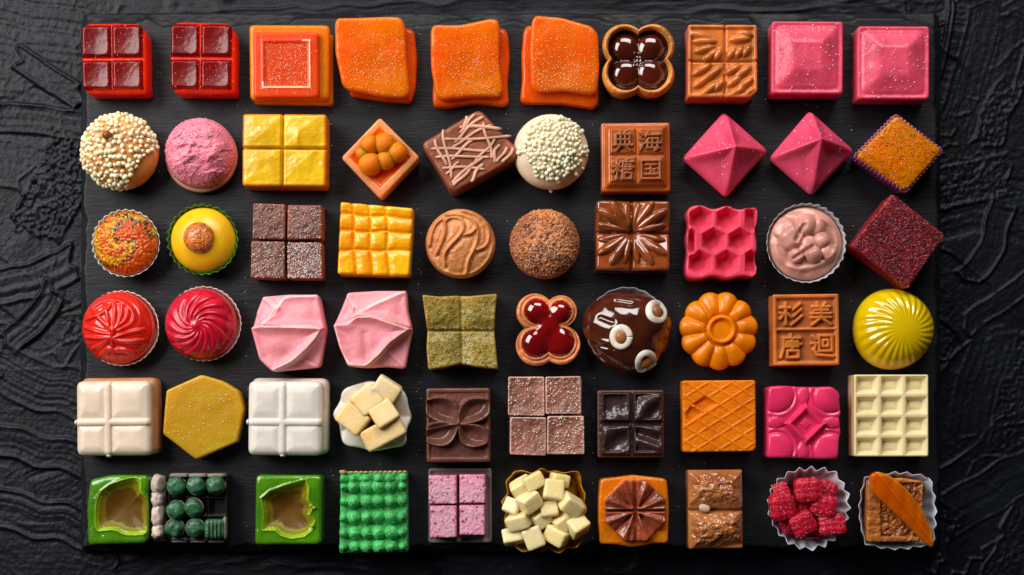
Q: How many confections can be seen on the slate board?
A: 60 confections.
